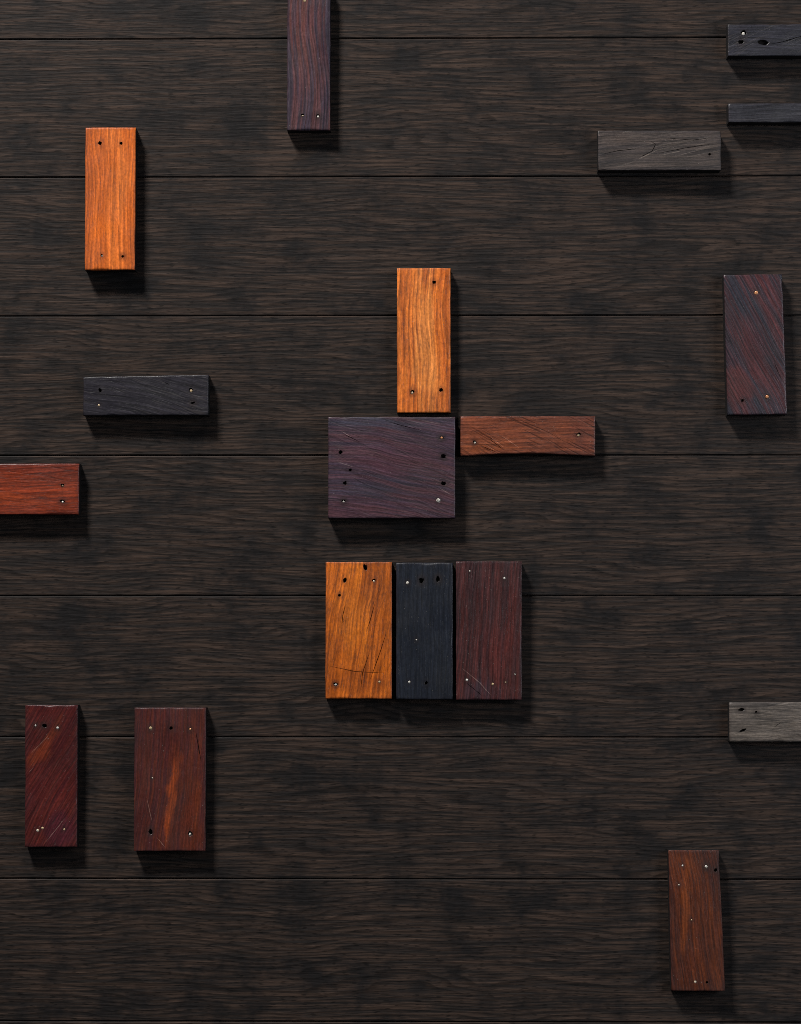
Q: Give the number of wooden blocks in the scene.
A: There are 18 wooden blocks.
